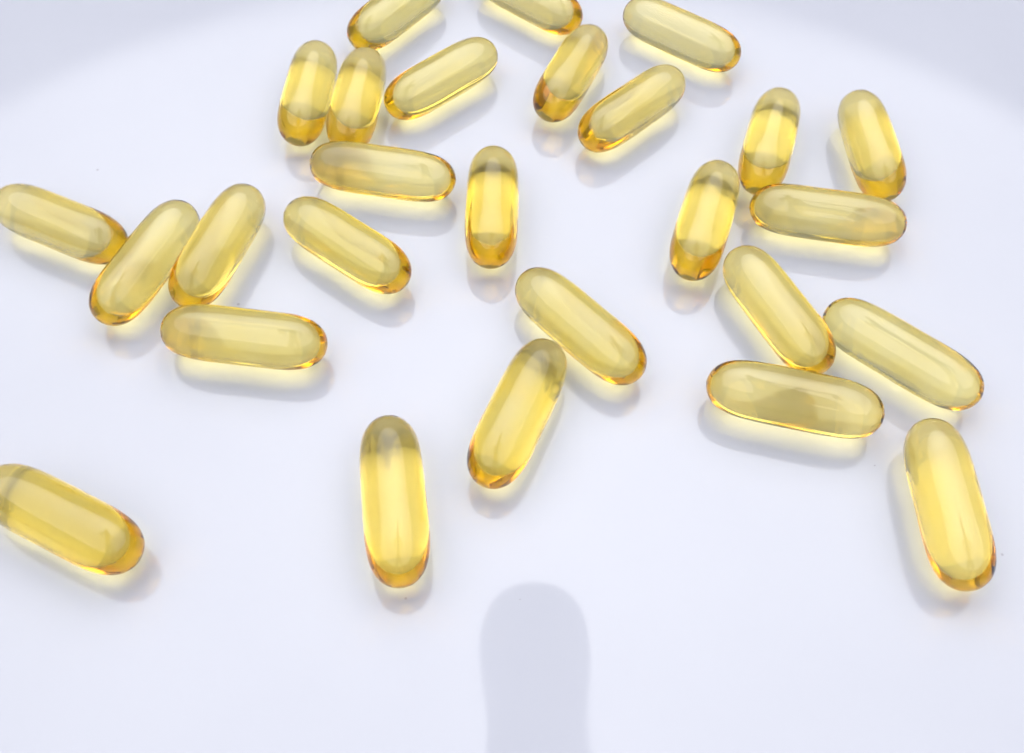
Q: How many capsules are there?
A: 27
